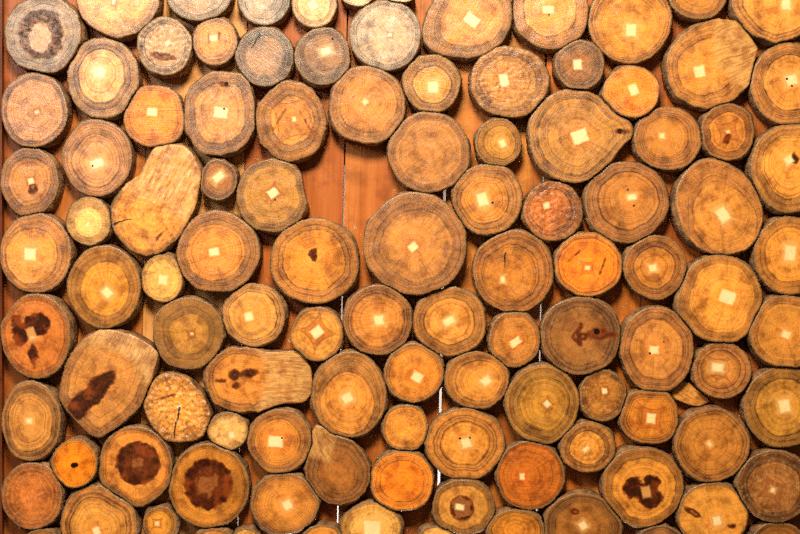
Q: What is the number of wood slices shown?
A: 109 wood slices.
